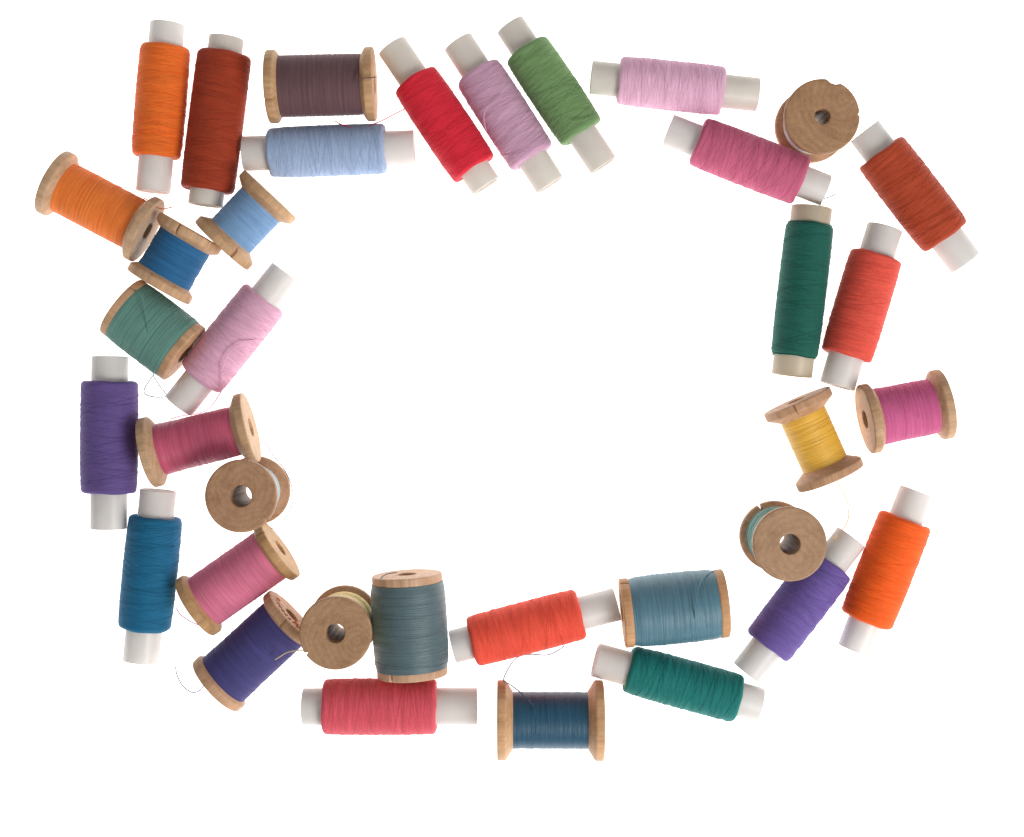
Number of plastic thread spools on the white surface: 19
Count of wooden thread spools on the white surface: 17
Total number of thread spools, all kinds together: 36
